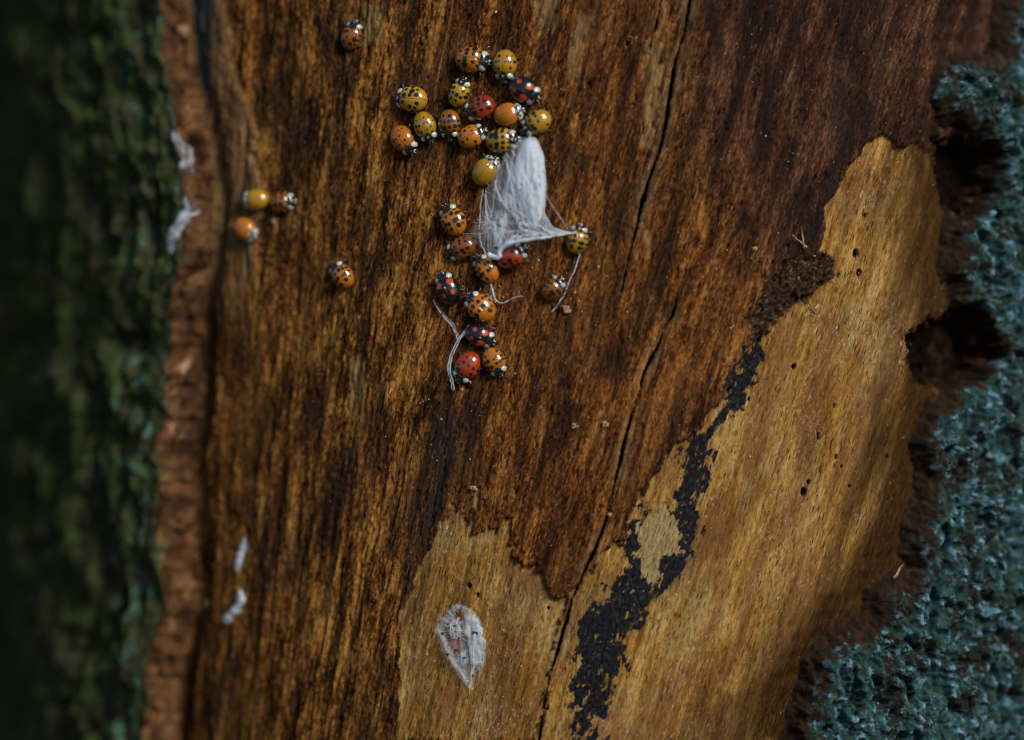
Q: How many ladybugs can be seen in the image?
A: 30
